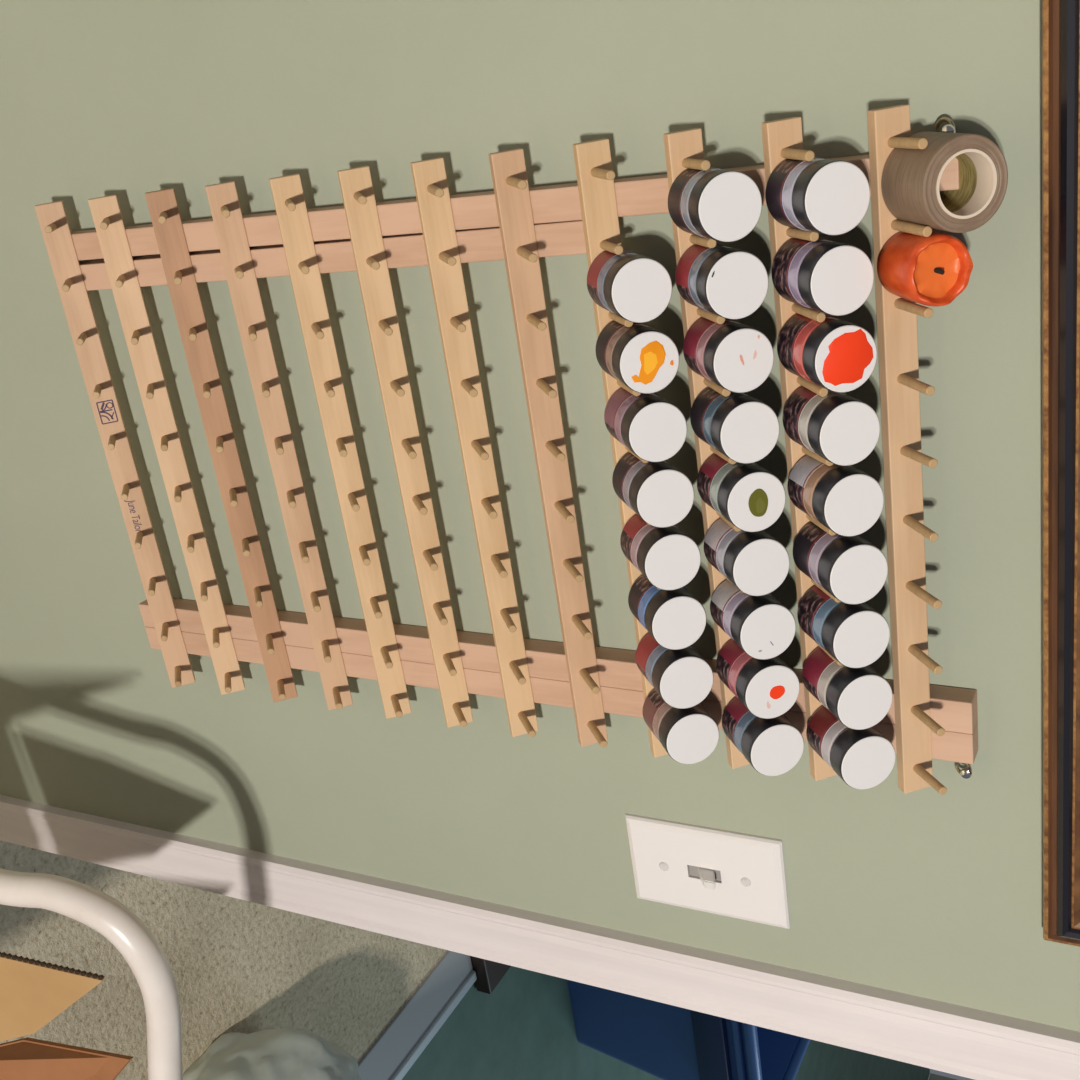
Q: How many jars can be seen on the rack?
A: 26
